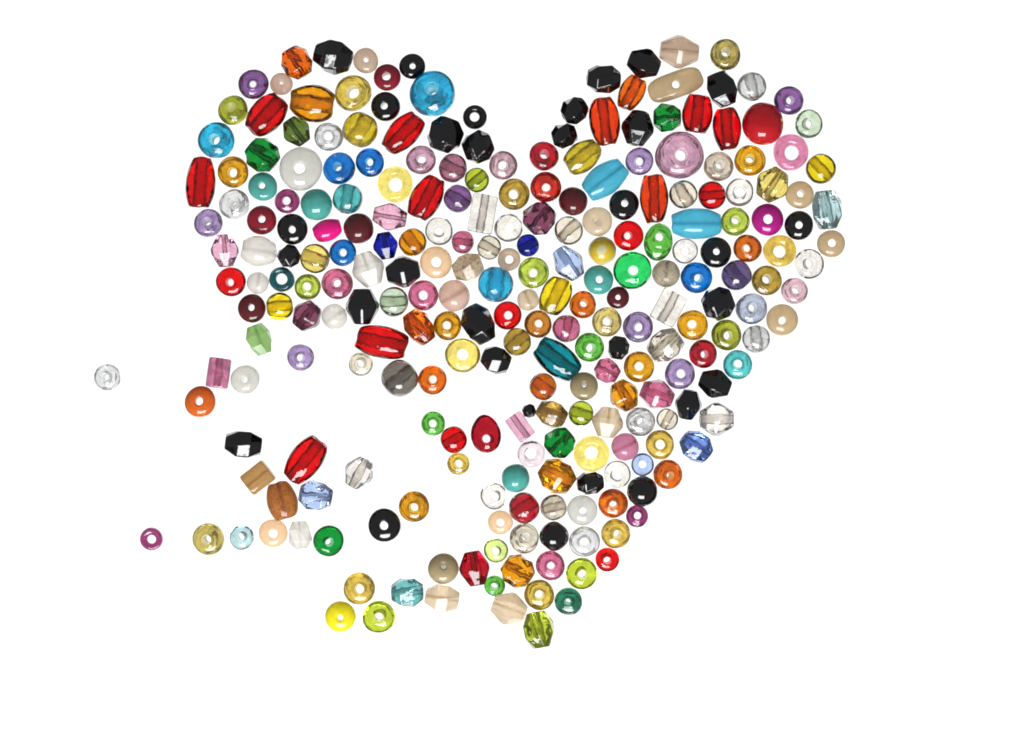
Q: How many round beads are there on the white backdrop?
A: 169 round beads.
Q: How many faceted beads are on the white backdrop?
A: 57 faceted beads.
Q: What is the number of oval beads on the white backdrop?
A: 23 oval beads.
